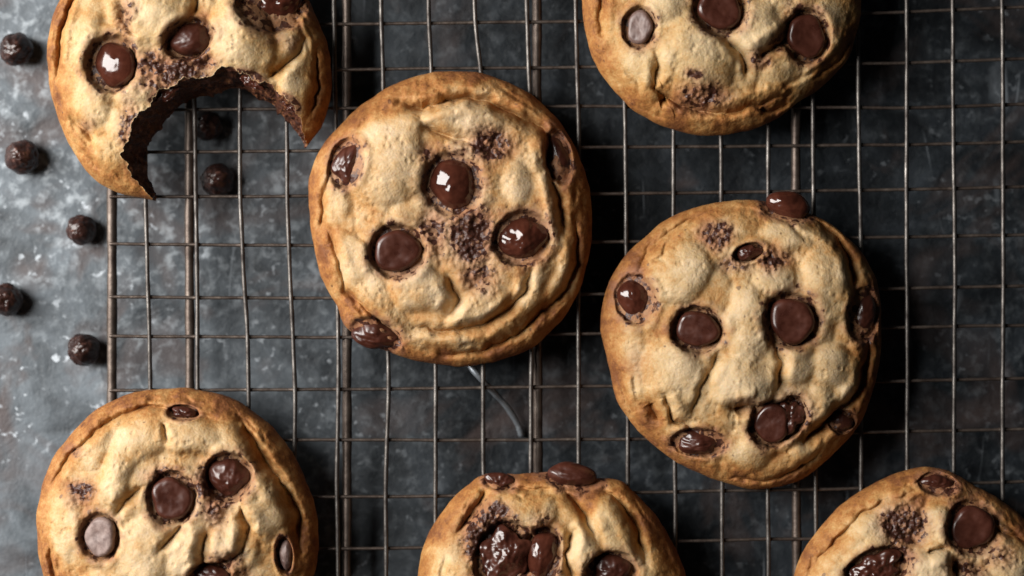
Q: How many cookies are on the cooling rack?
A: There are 7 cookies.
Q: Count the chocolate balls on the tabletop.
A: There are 7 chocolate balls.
